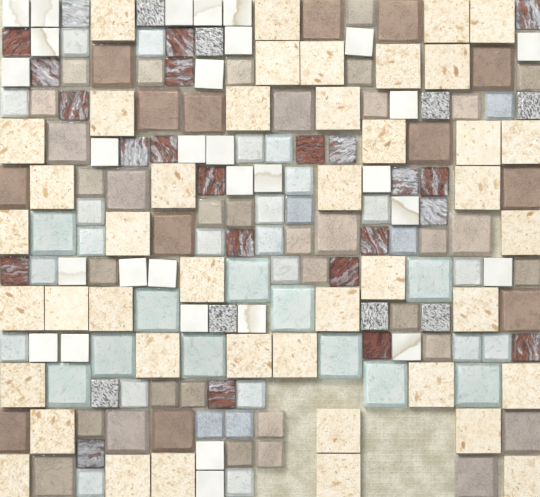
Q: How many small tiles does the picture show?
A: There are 113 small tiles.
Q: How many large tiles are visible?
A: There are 76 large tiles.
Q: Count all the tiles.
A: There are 189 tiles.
